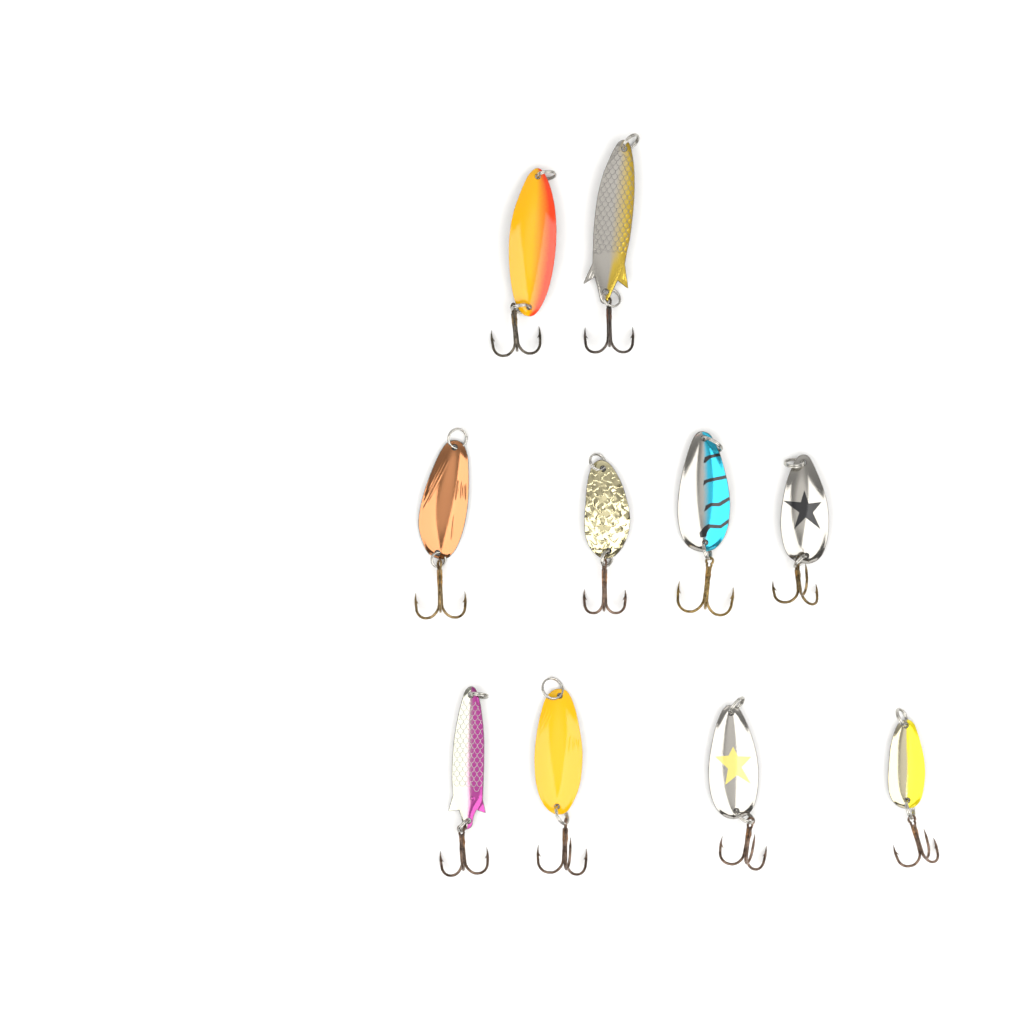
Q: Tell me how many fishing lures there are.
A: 10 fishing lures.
